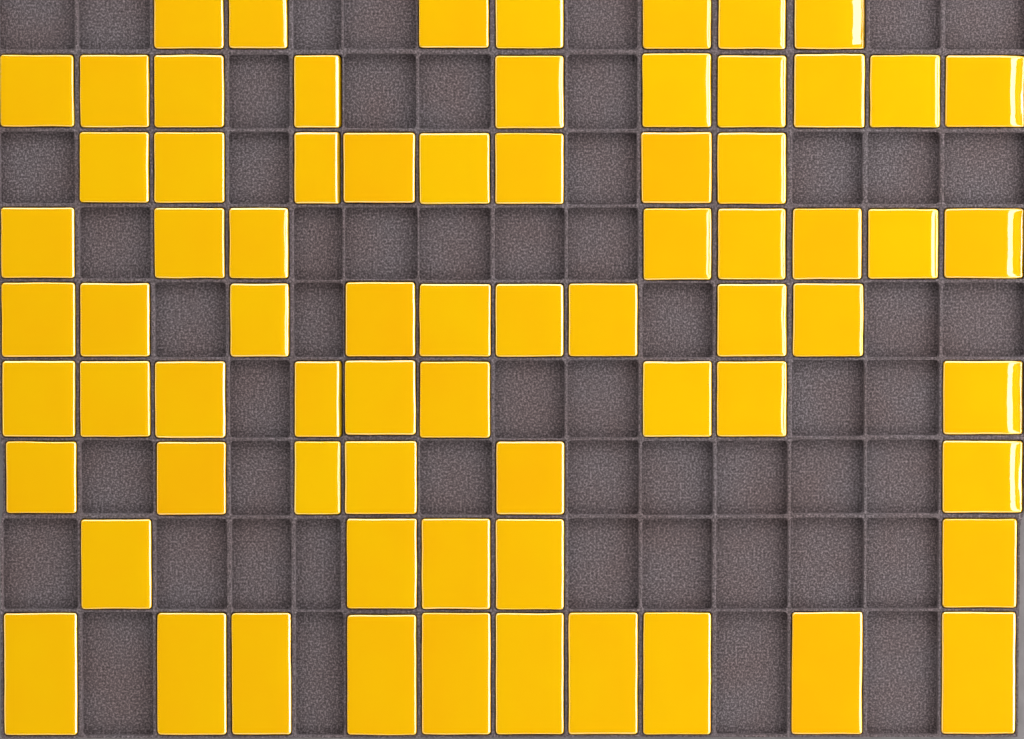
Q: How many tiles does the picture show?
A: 72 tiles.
